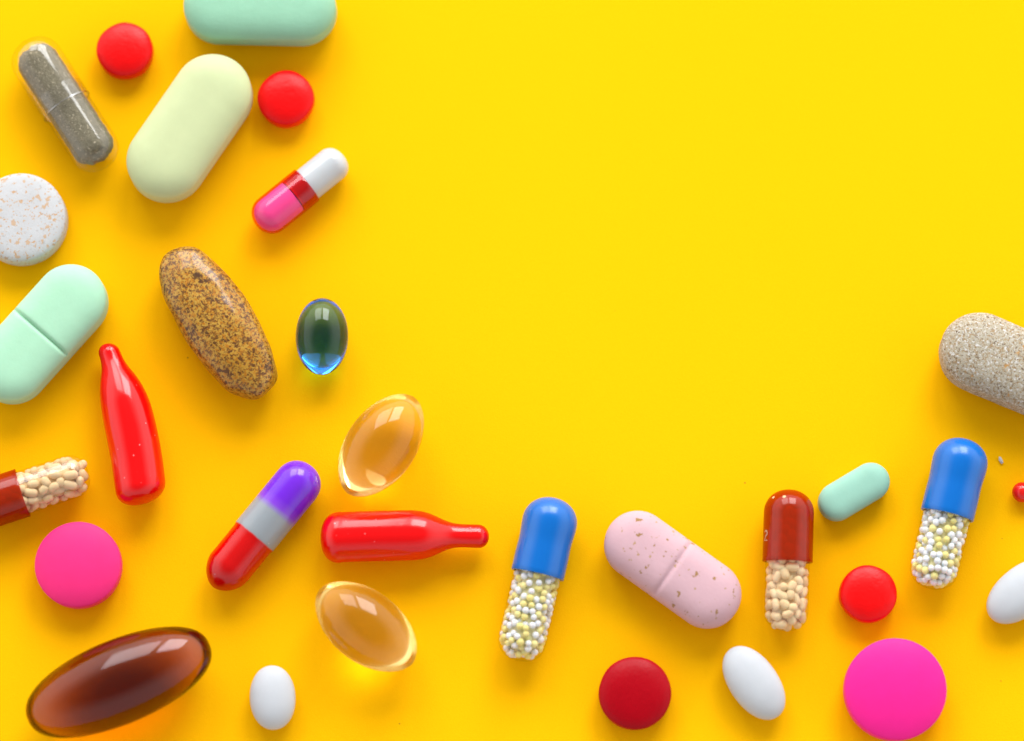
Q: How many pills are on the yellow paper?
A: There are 31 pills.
